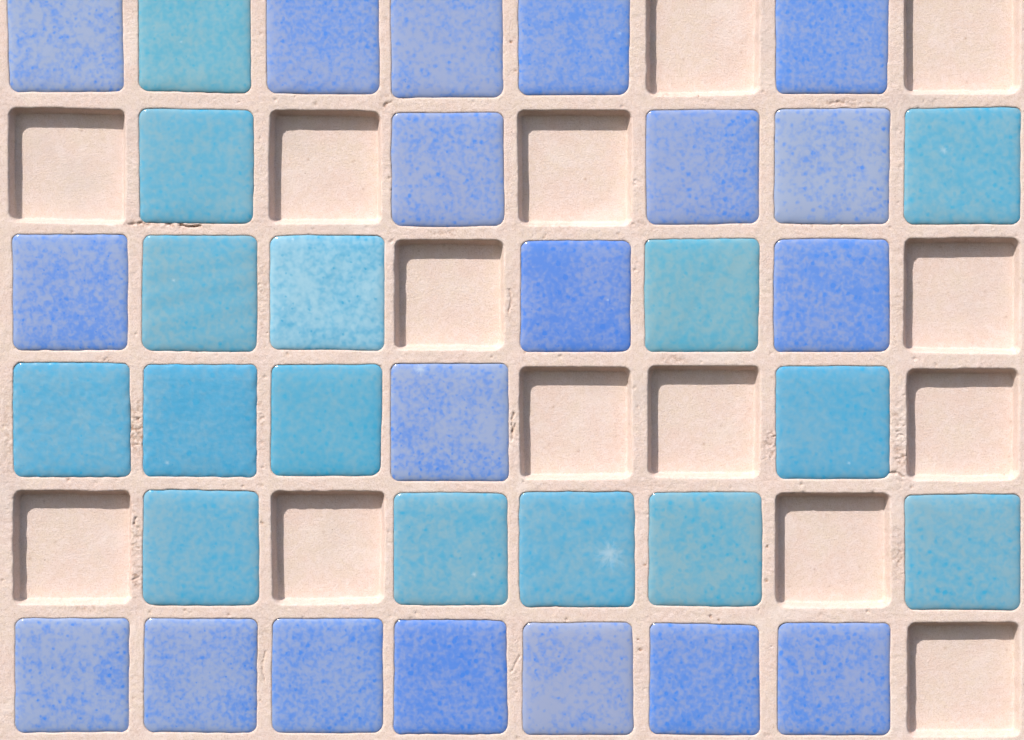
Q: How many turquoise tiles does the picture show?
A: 15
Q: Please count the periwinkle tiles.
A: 19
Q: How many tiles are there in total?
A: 34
